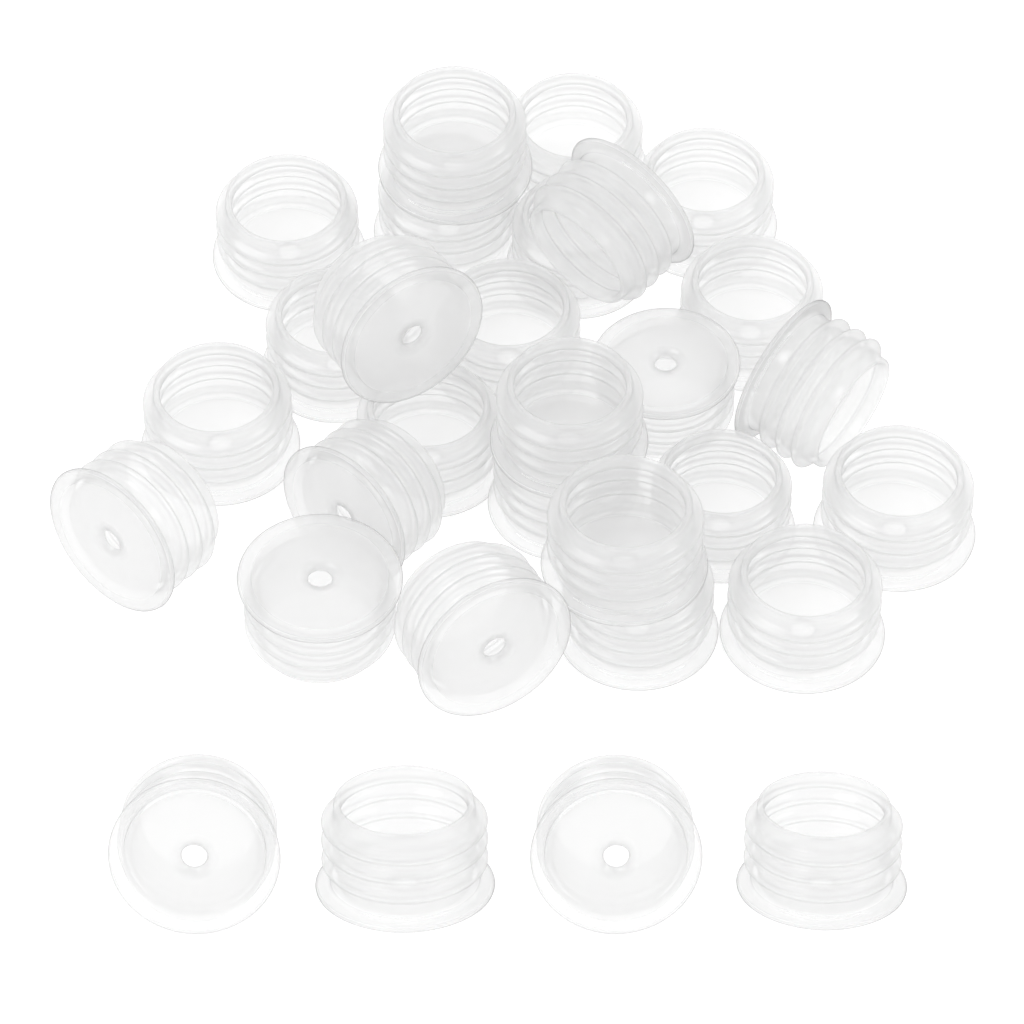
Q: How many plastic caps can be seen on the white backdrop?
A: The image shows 30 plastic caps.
